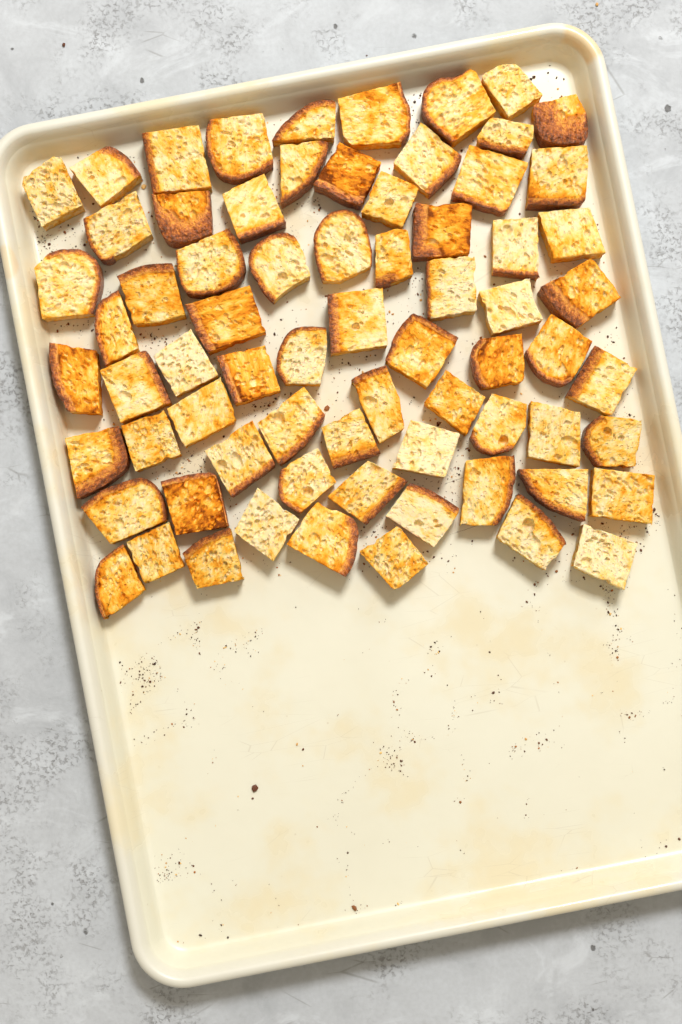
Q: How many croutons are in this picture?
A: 71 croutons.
